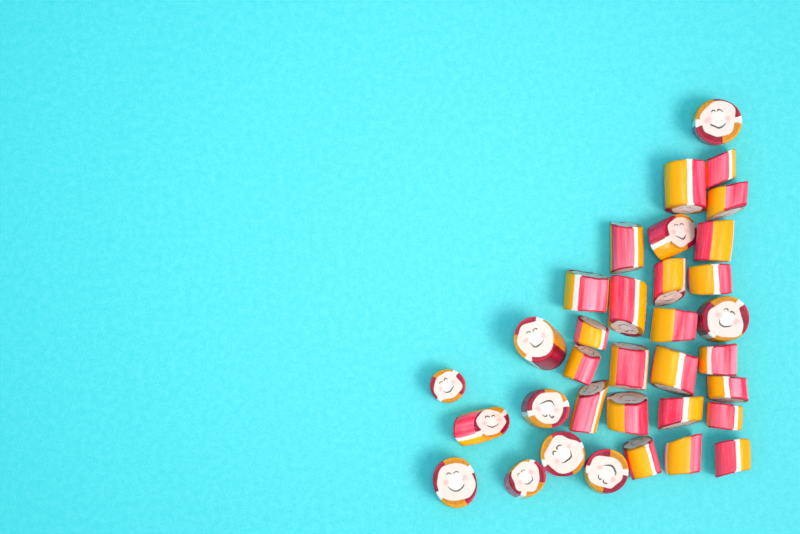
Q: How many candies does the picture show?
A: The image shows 34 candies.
